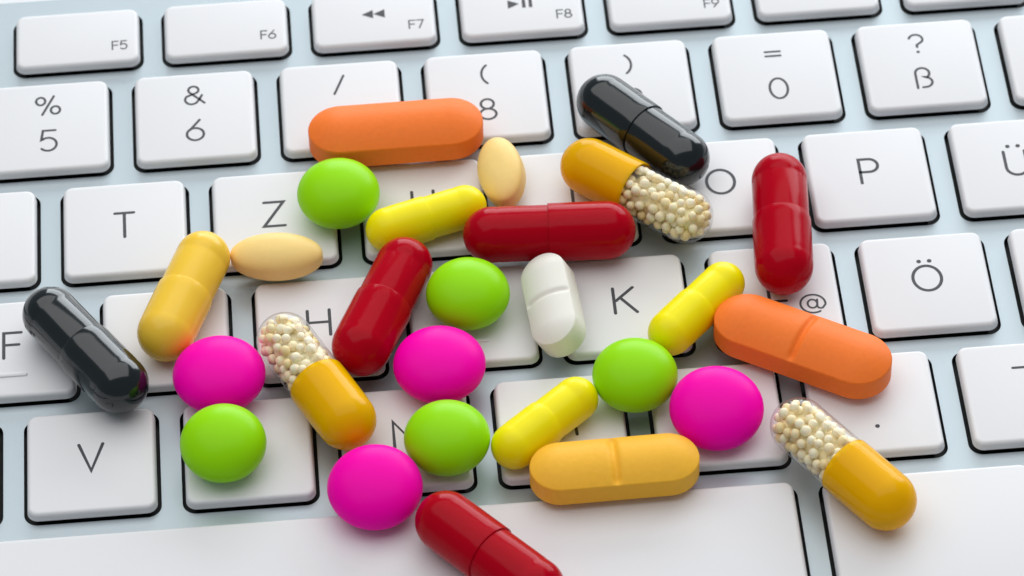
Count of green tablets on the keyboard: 5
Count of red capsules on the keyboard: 4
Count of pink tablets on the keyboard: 4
